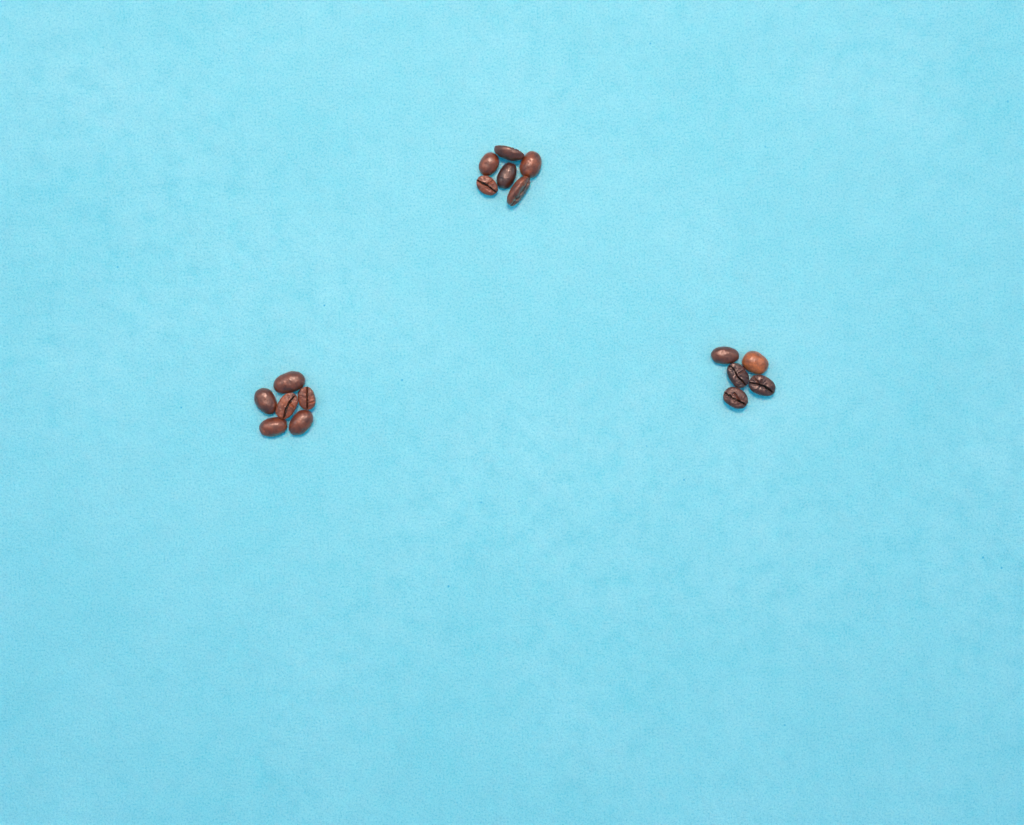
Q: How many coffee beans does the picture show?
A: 17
